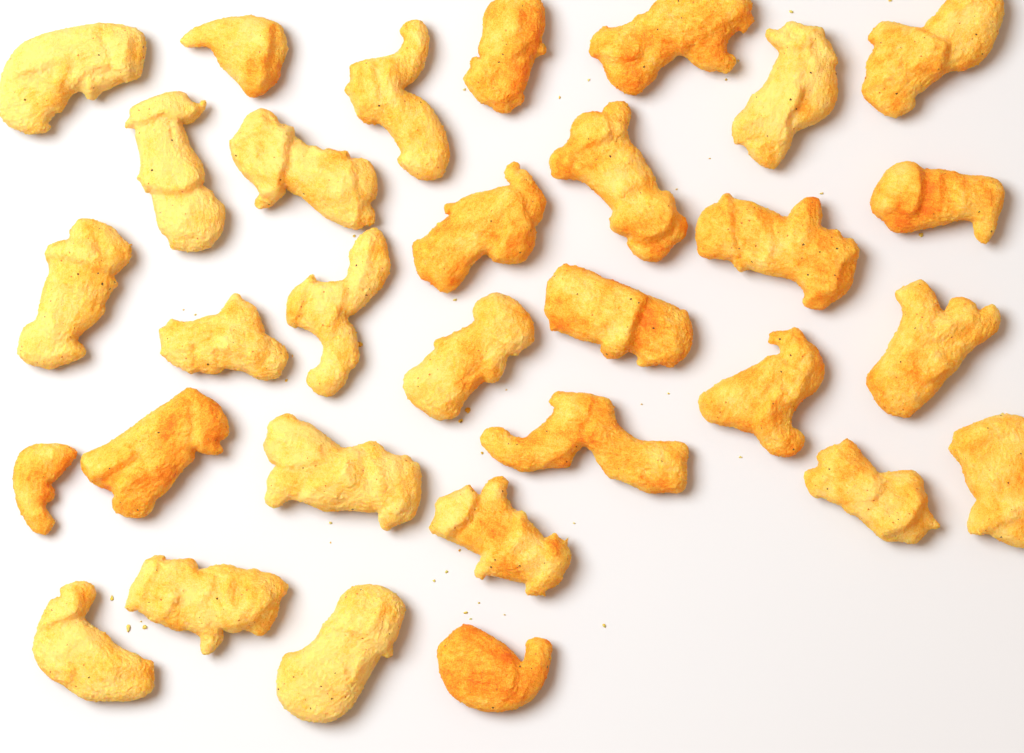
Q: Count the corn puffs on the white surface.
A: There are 31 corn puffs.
